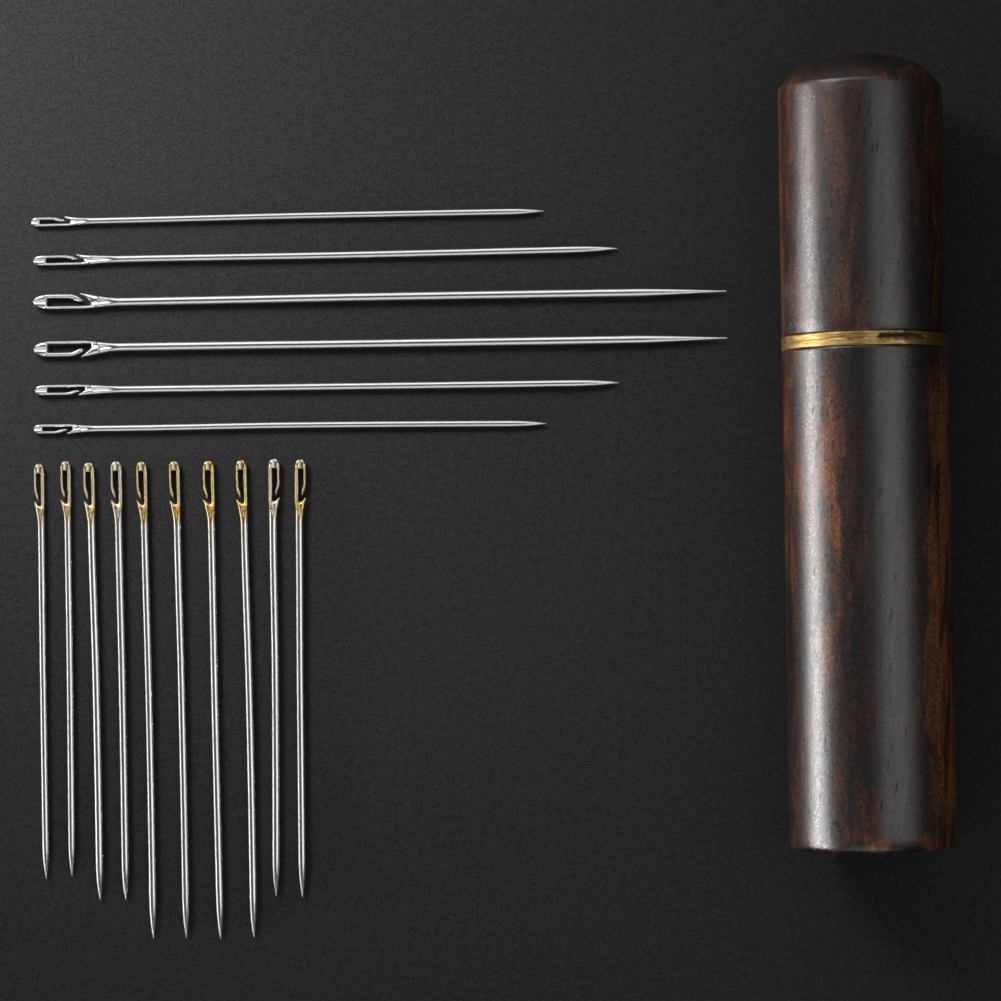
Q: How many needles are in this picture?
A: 16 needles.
